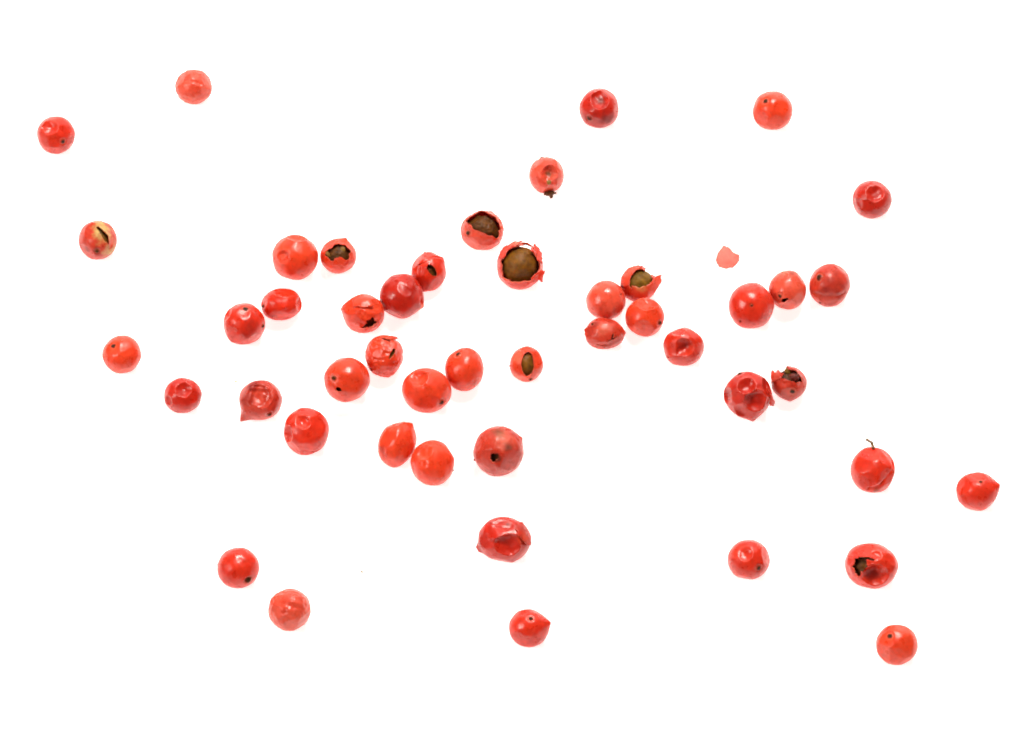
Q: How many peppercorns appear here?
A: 47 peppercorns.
